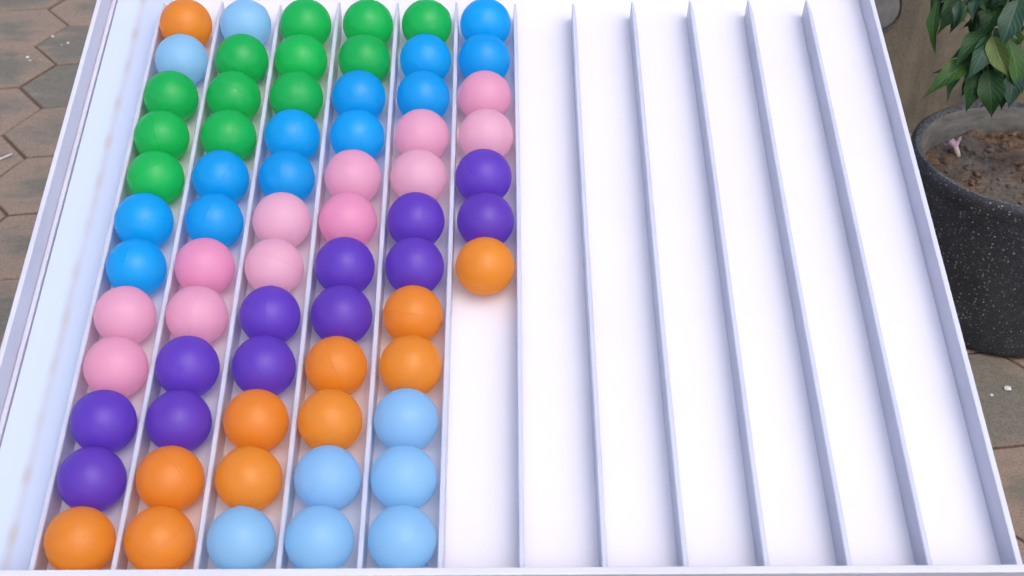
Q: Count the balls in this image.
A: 67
